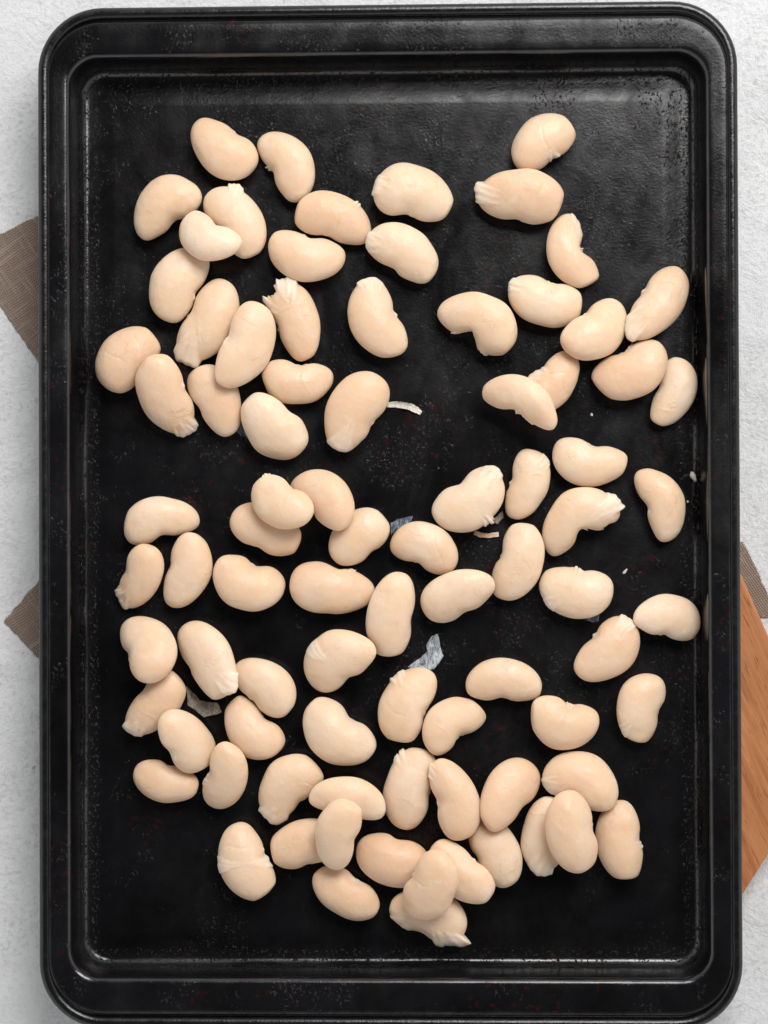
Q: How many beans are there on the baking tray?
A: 85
